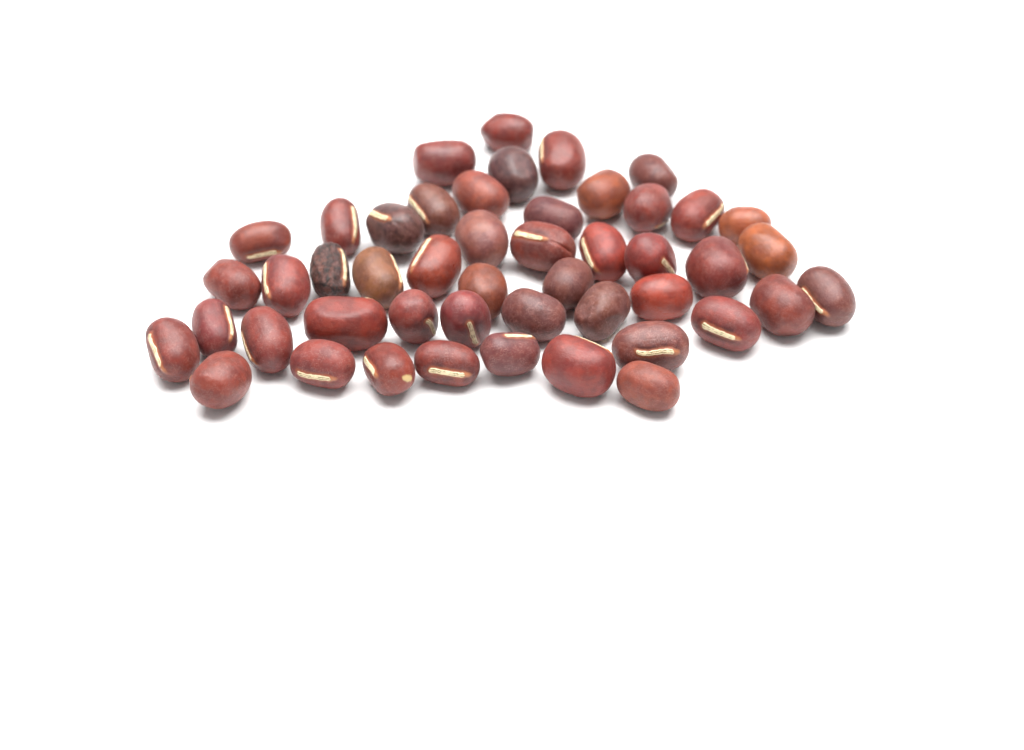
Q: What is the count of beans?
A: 48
